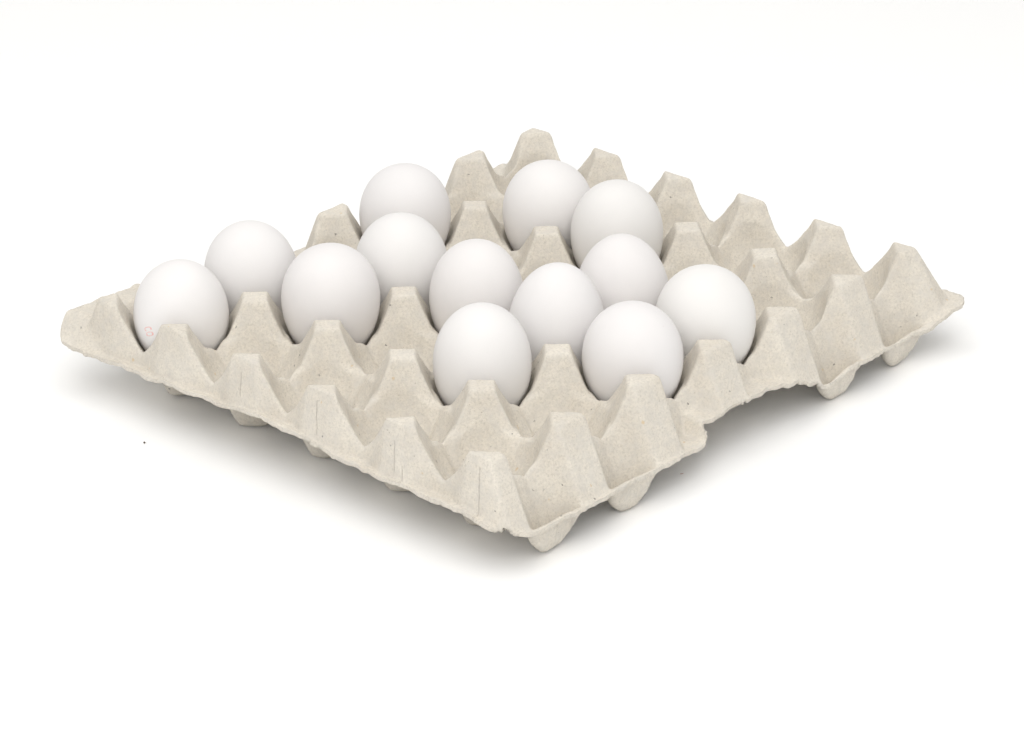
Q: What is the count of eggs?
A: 13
